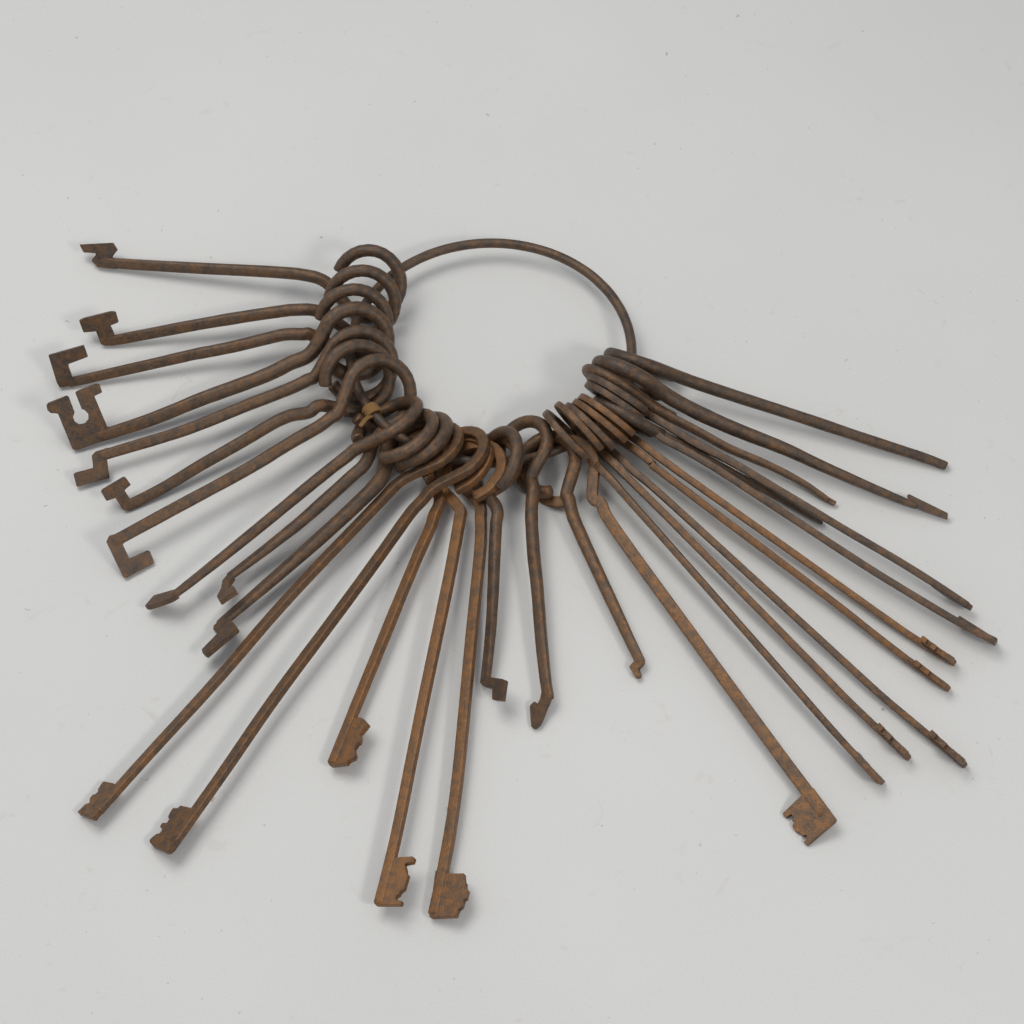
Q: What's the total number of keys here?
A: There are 30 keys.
